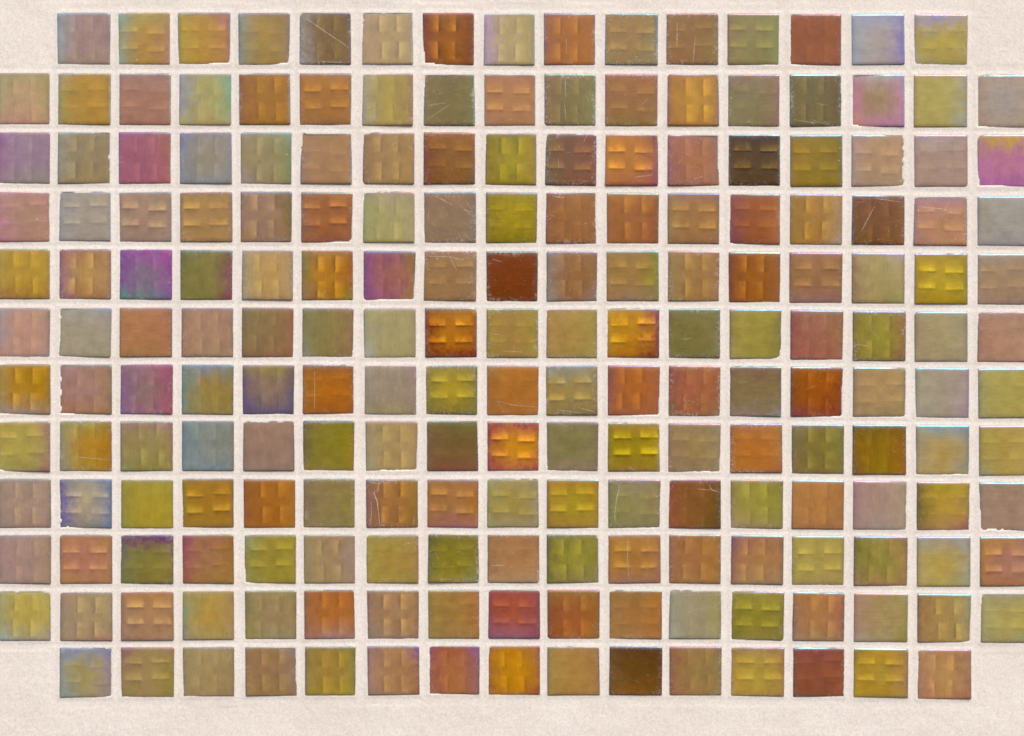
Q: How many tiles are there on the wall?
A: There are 200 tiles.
